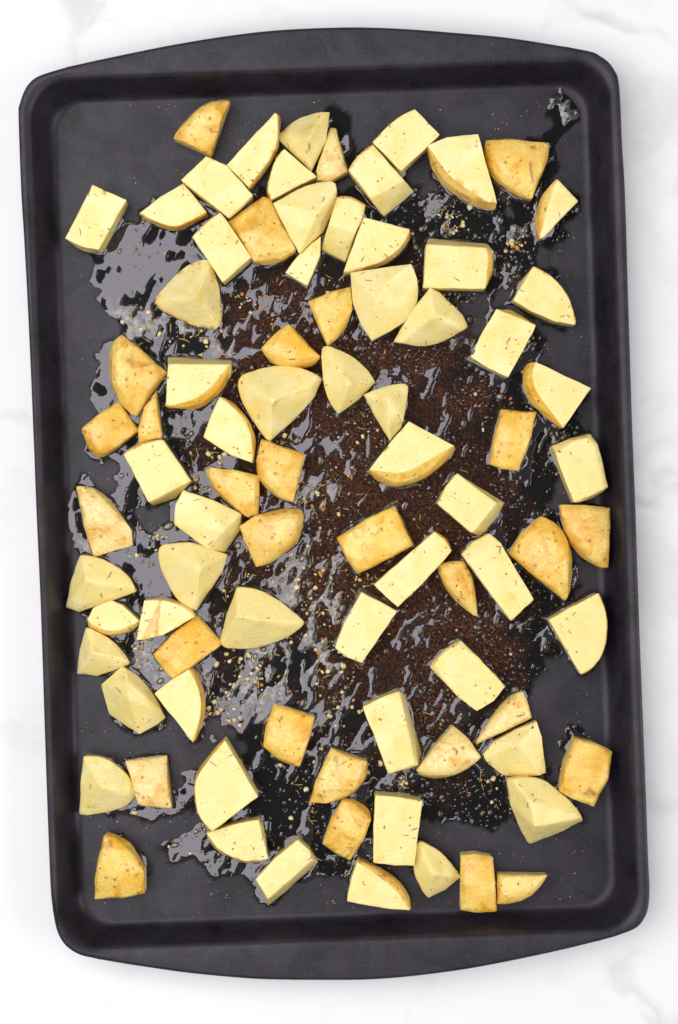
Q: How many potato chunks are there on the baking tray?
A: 84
